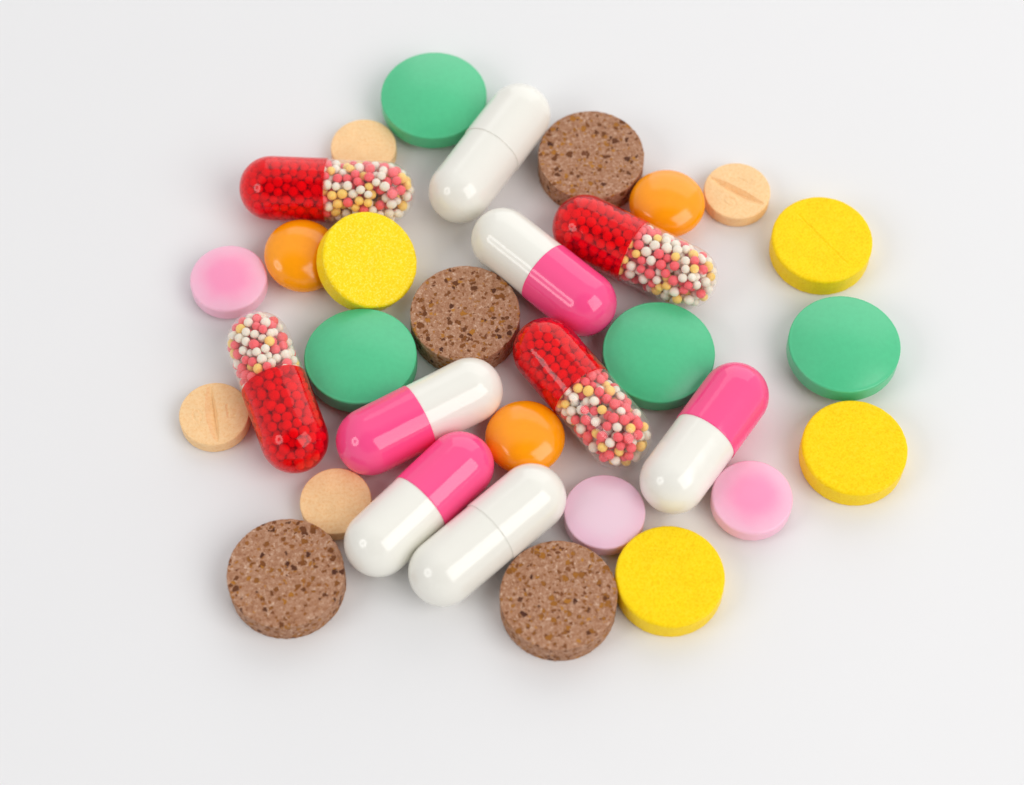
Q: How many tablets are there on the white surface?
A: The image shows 22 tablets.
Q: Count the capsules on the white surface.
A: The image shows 10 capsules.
